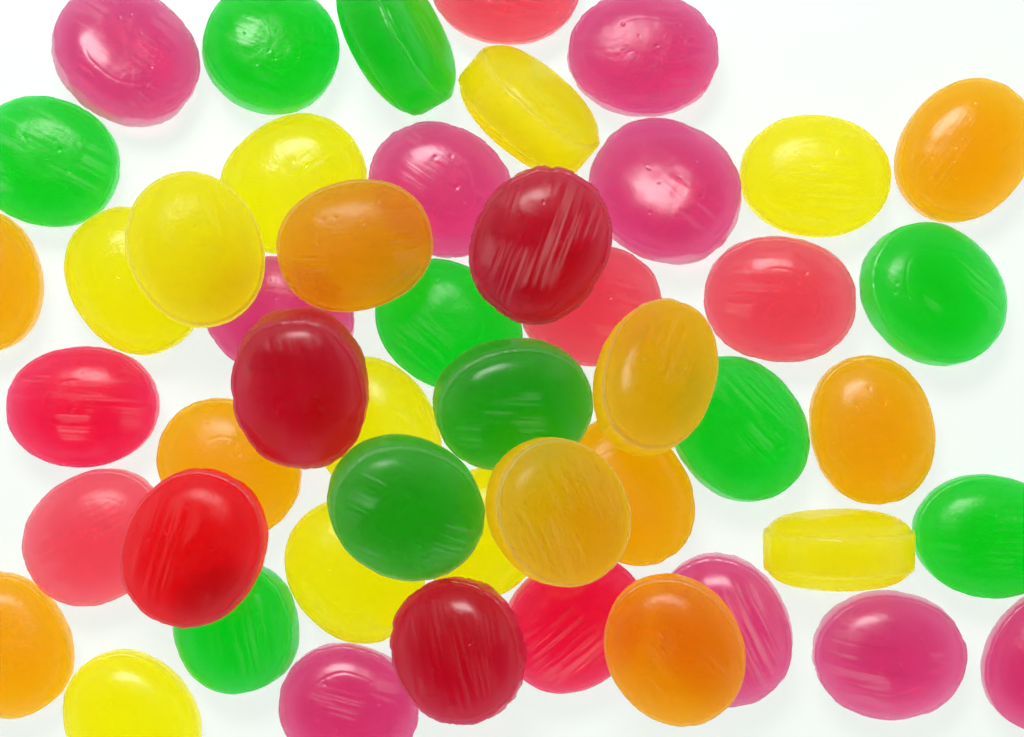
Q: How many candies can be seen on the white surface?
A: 49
